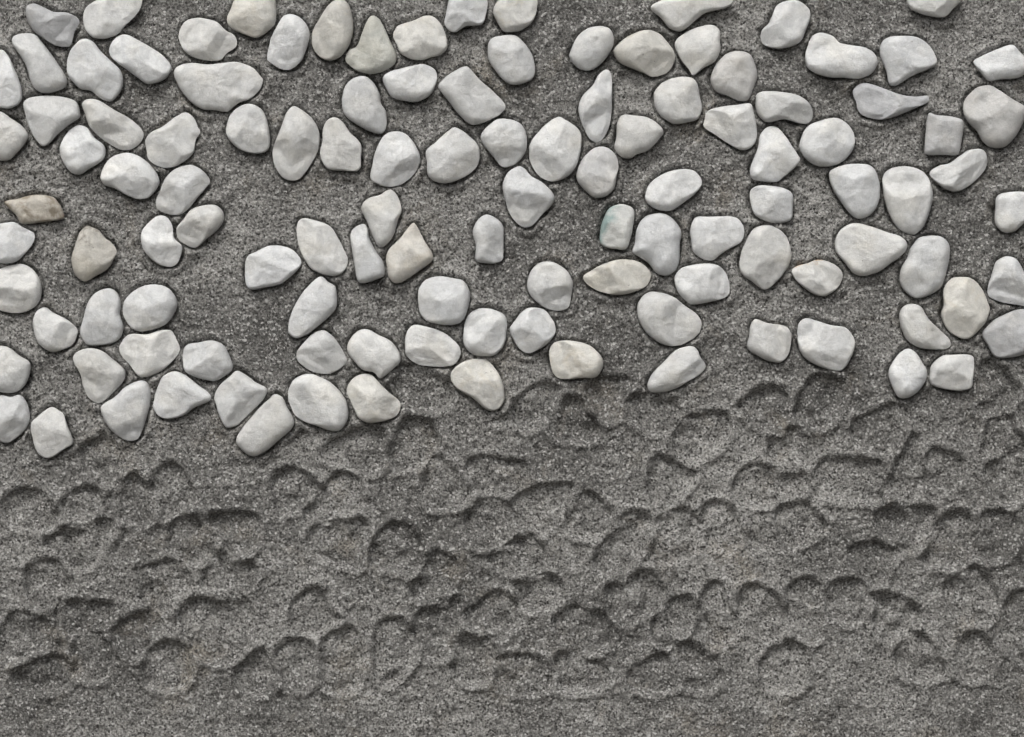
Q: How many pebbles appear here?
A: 117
